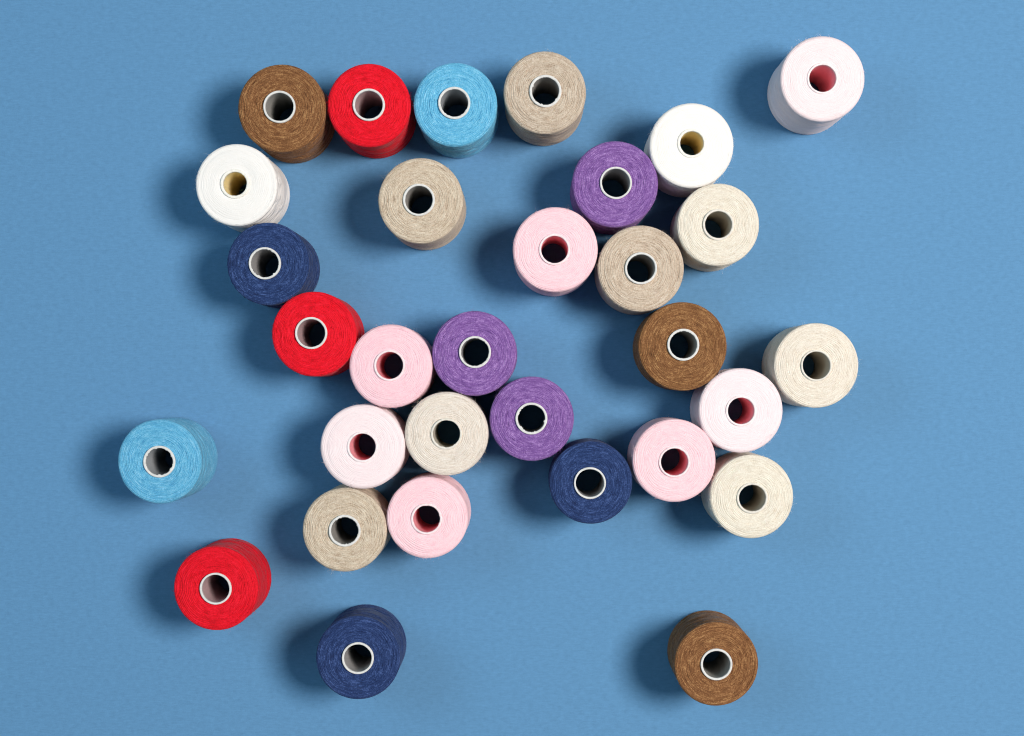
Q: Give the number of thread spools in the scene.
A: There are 31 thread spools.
